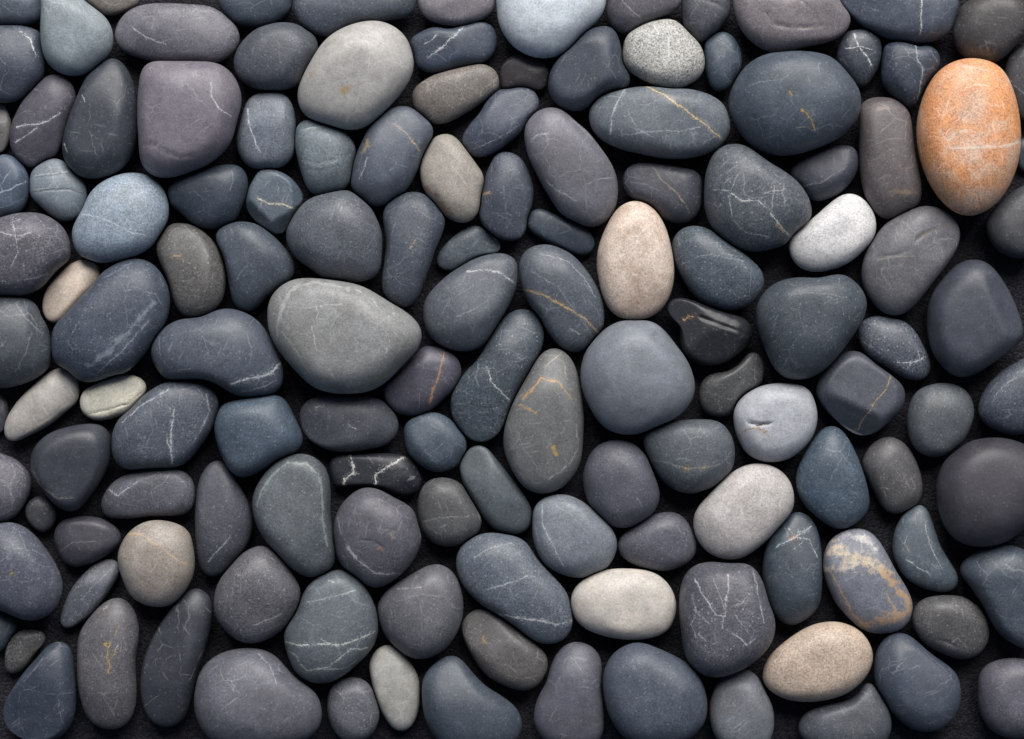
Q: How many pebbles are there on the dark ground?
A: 138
